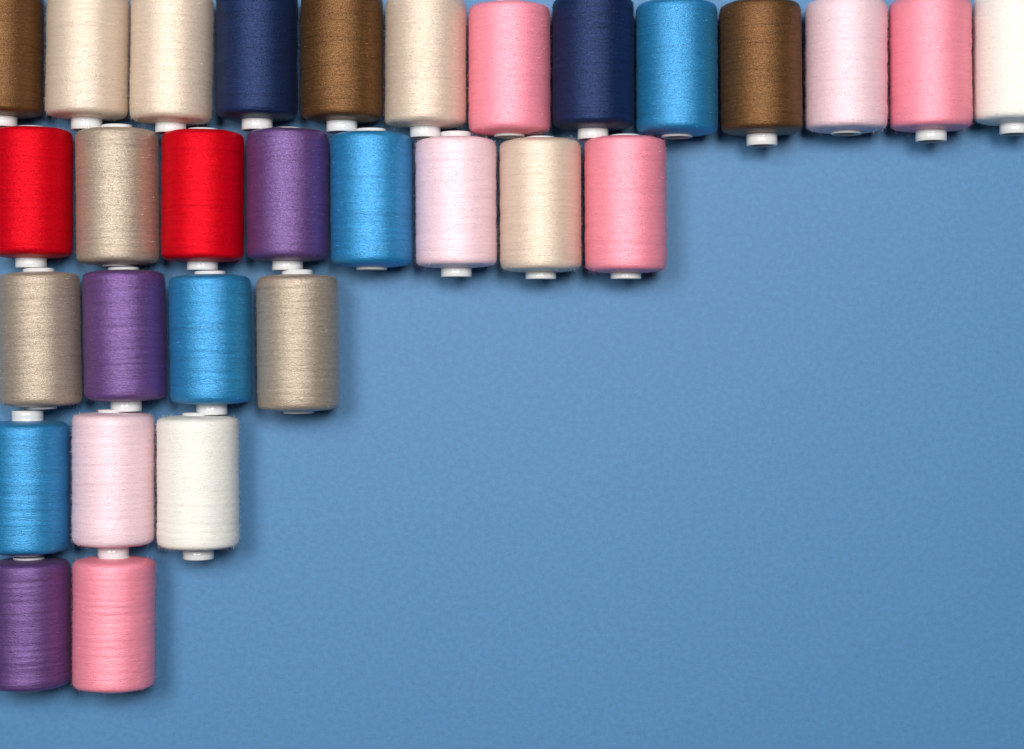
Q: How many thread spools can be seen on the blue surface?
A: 30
